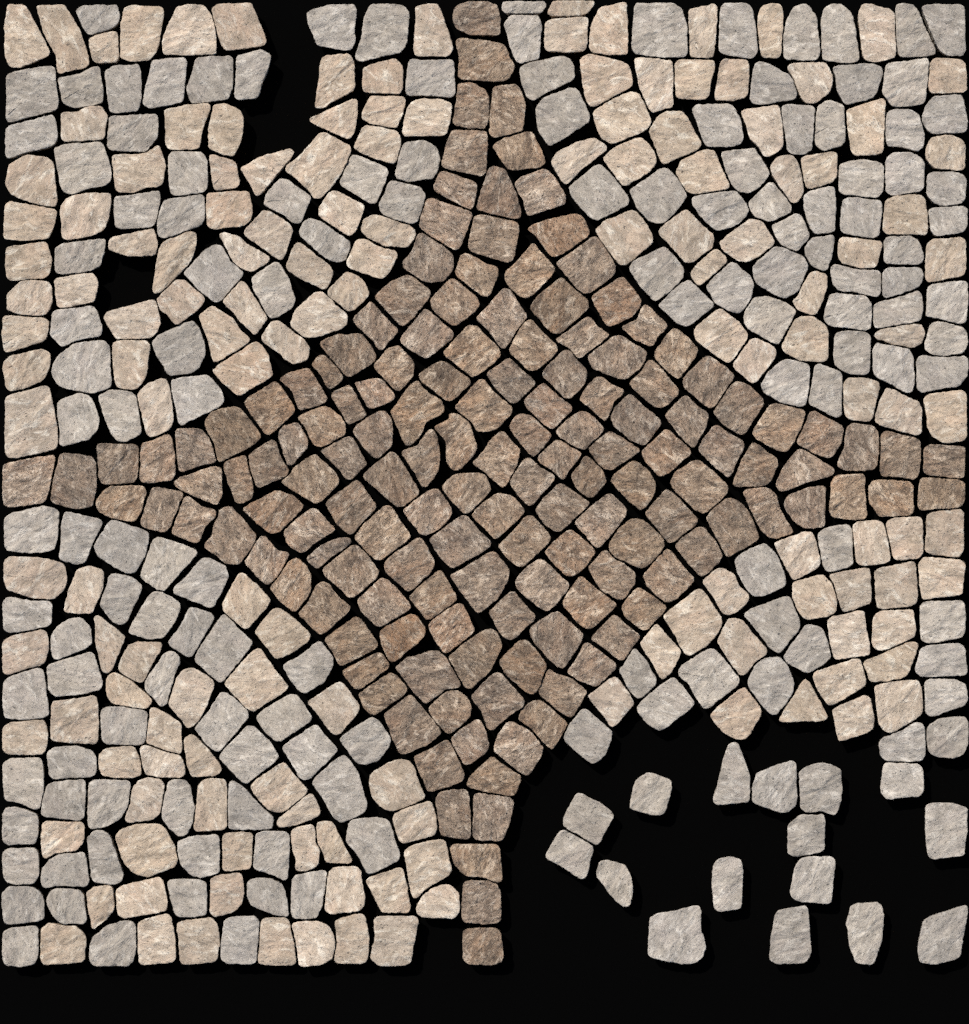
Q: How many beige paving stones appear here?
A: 148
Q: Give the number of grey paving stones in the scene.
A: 151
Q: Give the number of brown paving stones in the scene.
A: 148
